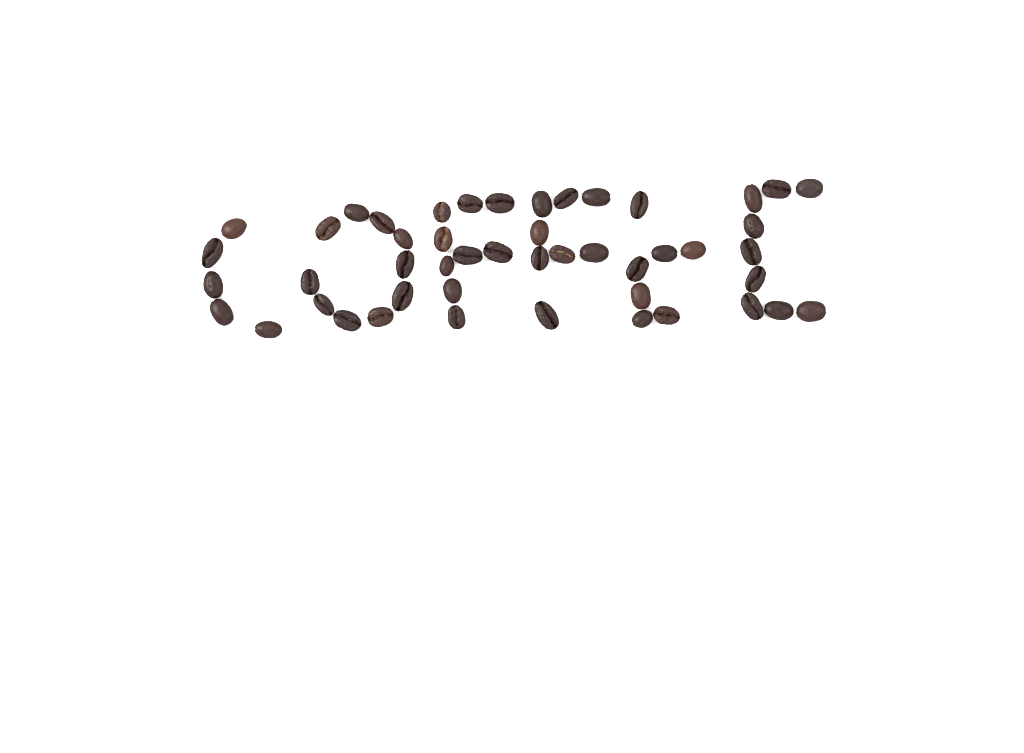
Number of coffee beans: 48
